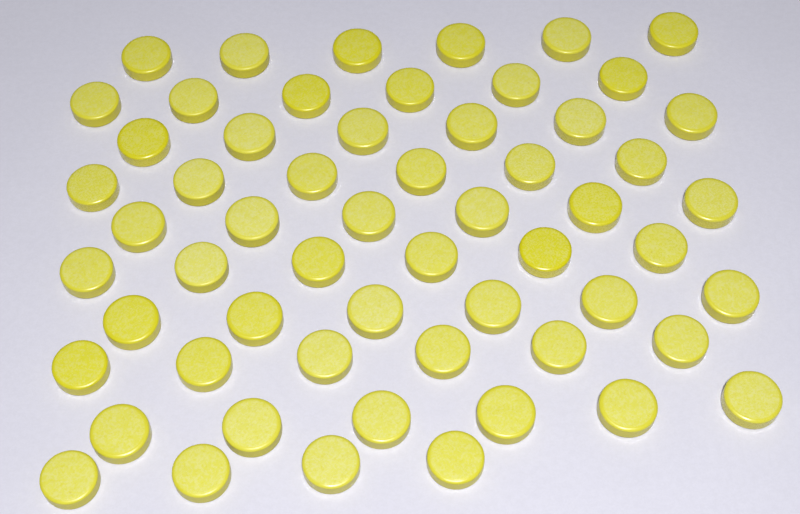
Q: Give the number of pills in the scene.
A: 58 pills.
